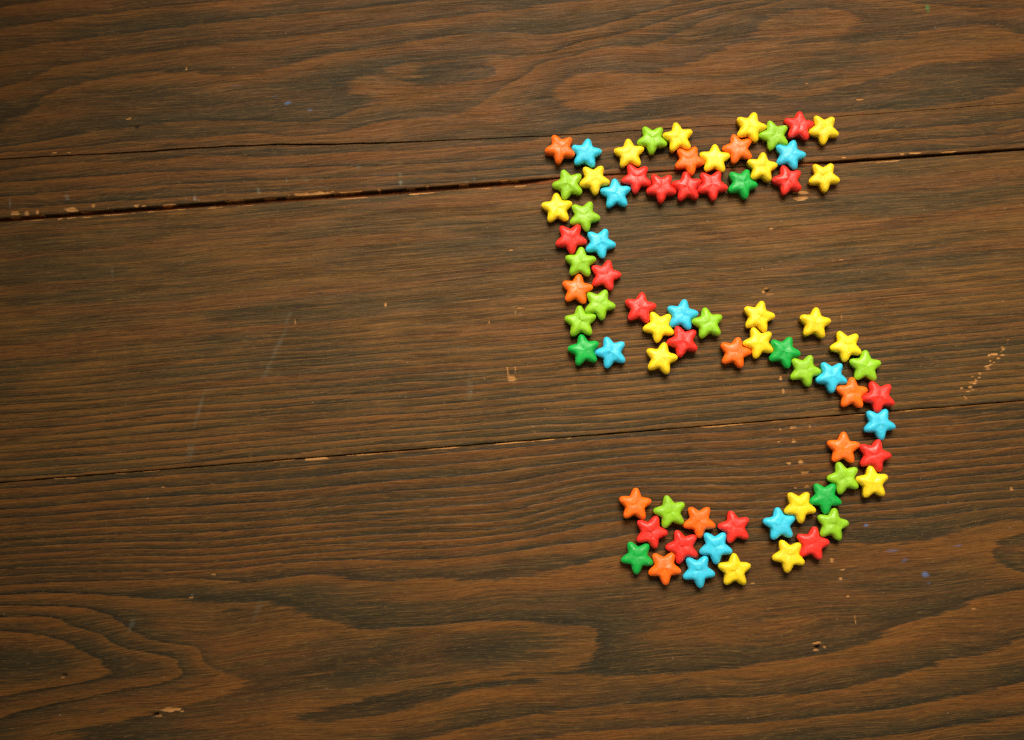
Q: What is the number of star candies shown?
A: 74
